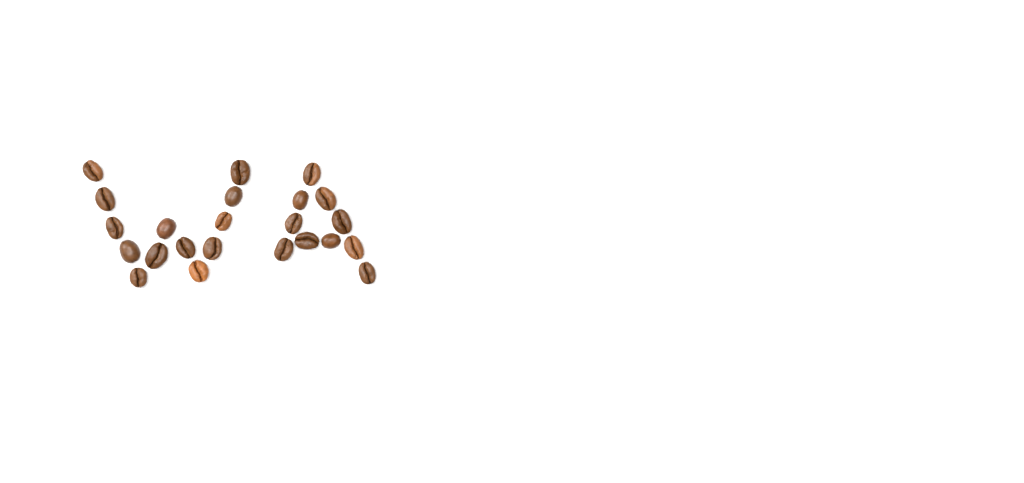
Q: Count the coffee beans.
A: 23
